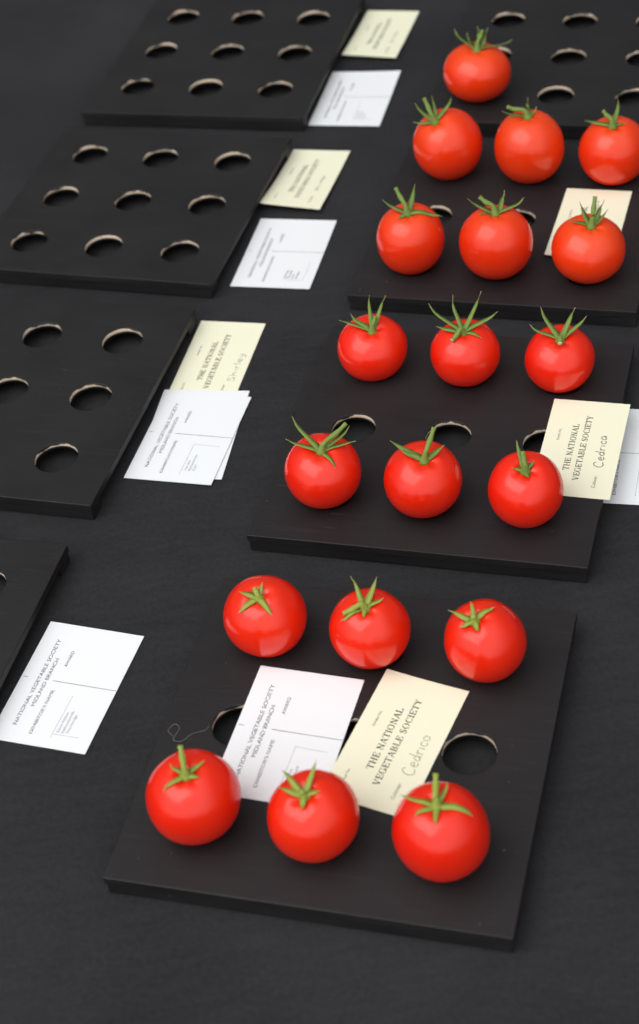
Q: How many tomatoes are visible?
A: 19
